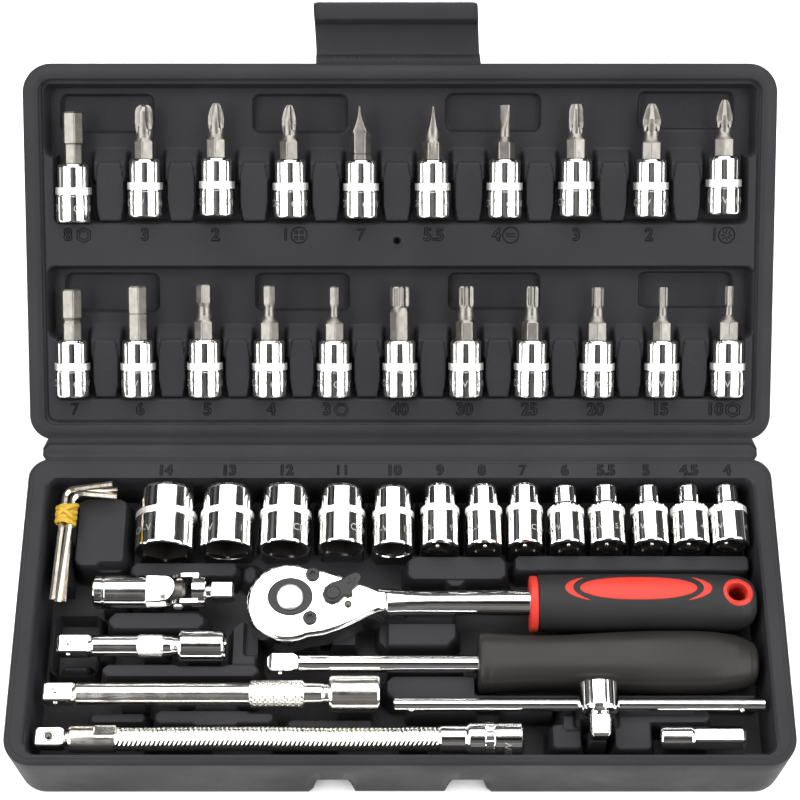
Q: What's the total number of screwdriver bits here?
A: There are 21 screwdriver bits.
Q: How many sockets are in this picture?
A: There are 13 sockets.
